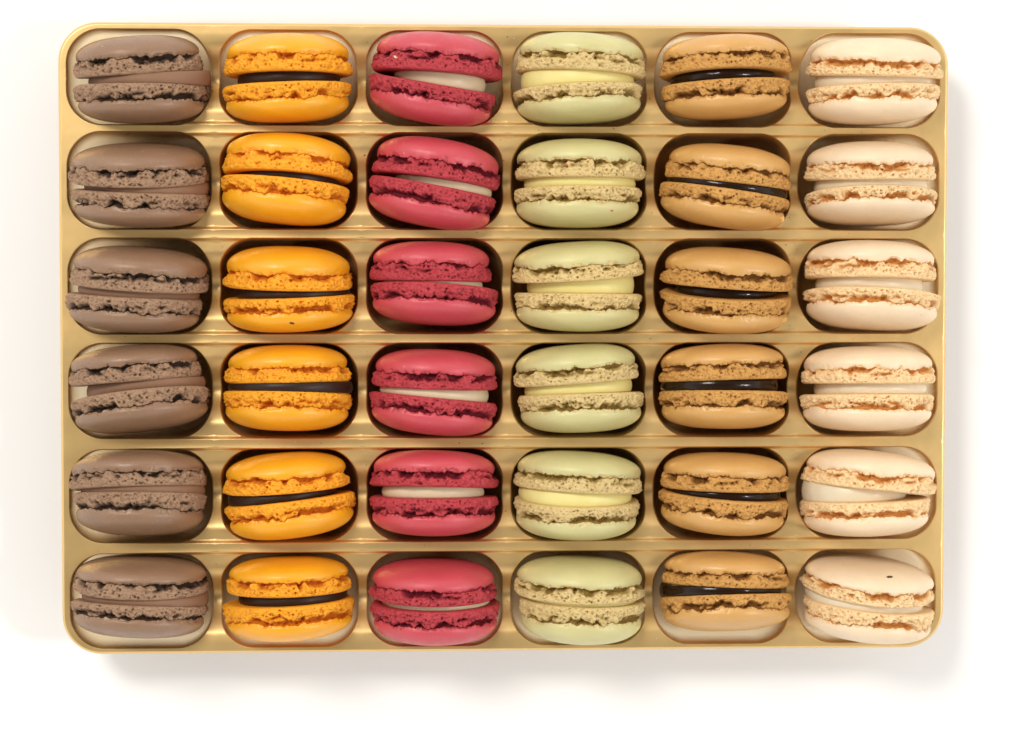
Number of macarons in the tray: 36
